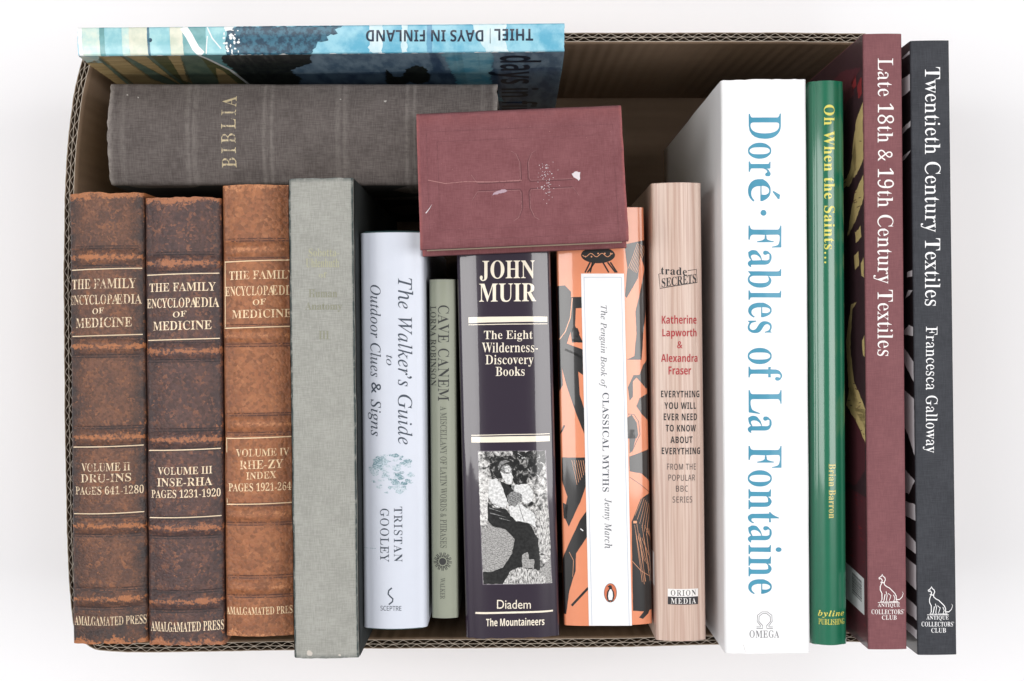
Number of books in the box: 16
